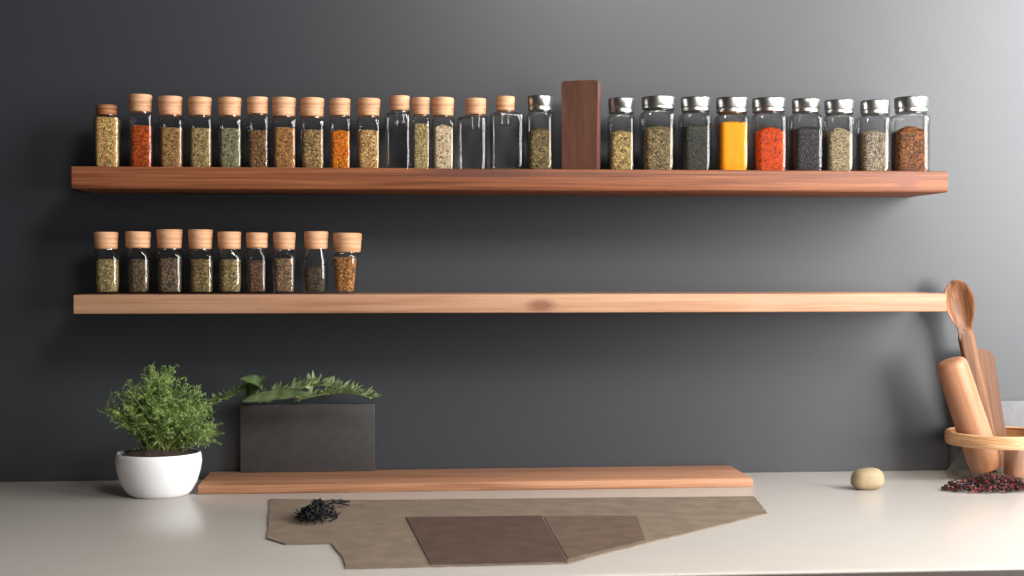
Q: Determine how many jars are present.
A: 34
